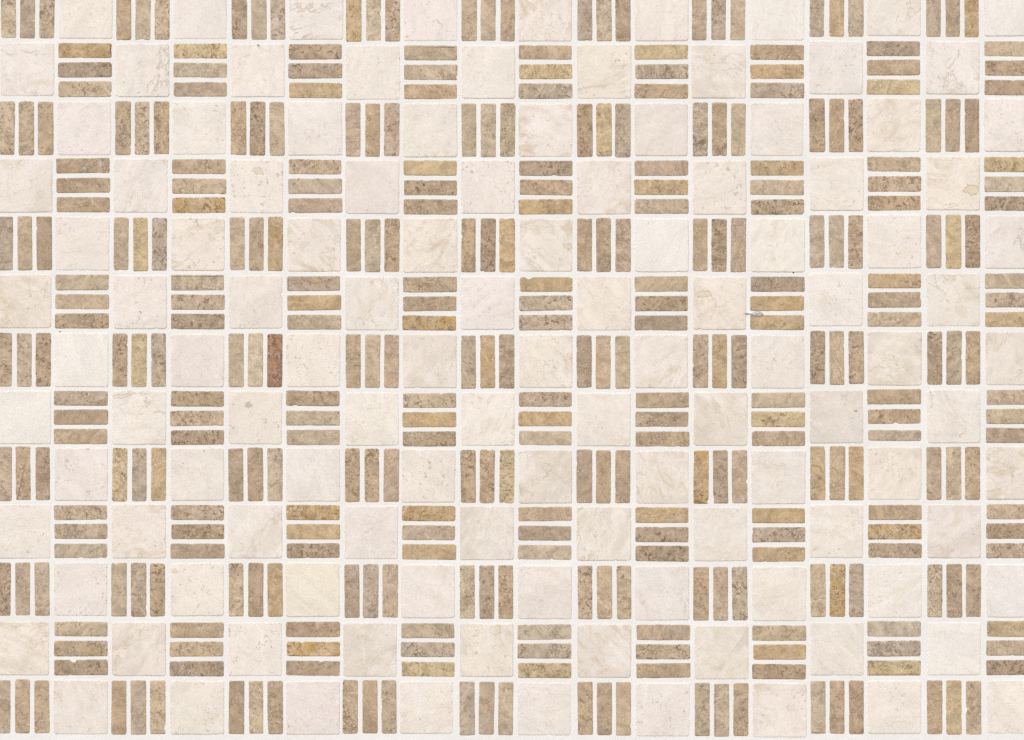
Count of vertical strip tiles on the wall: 189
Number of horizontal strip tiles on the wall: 162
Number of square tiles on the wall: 117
